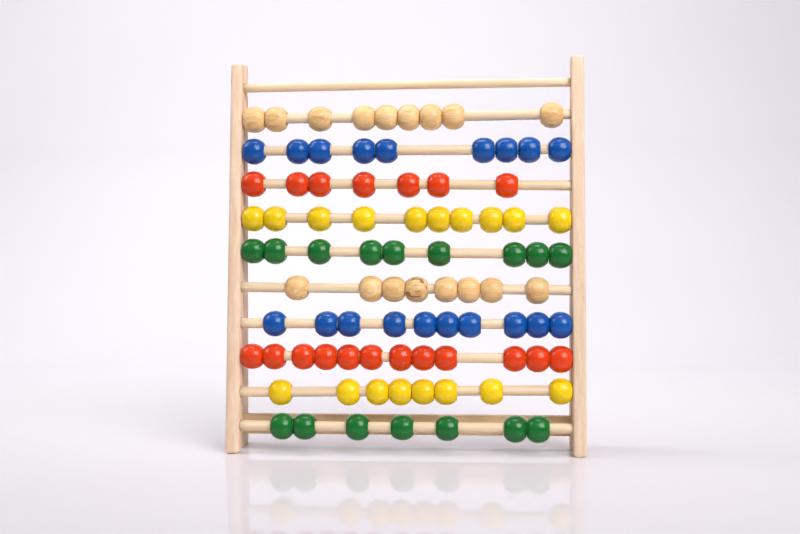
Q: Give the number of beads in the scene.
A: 89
